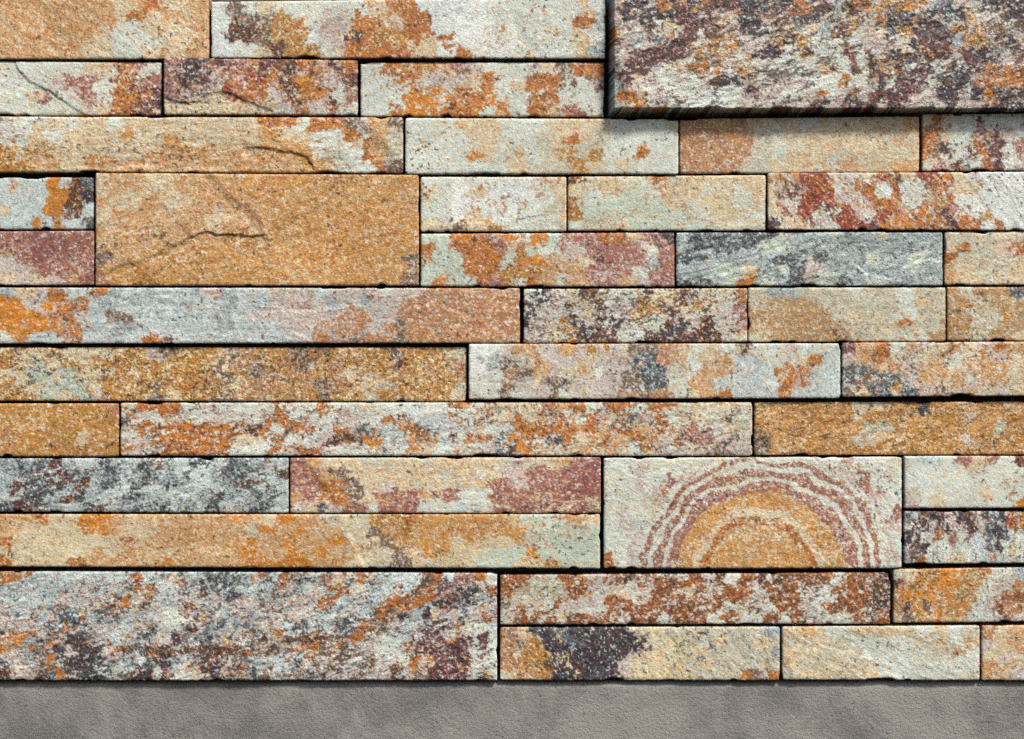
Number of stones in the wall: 41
